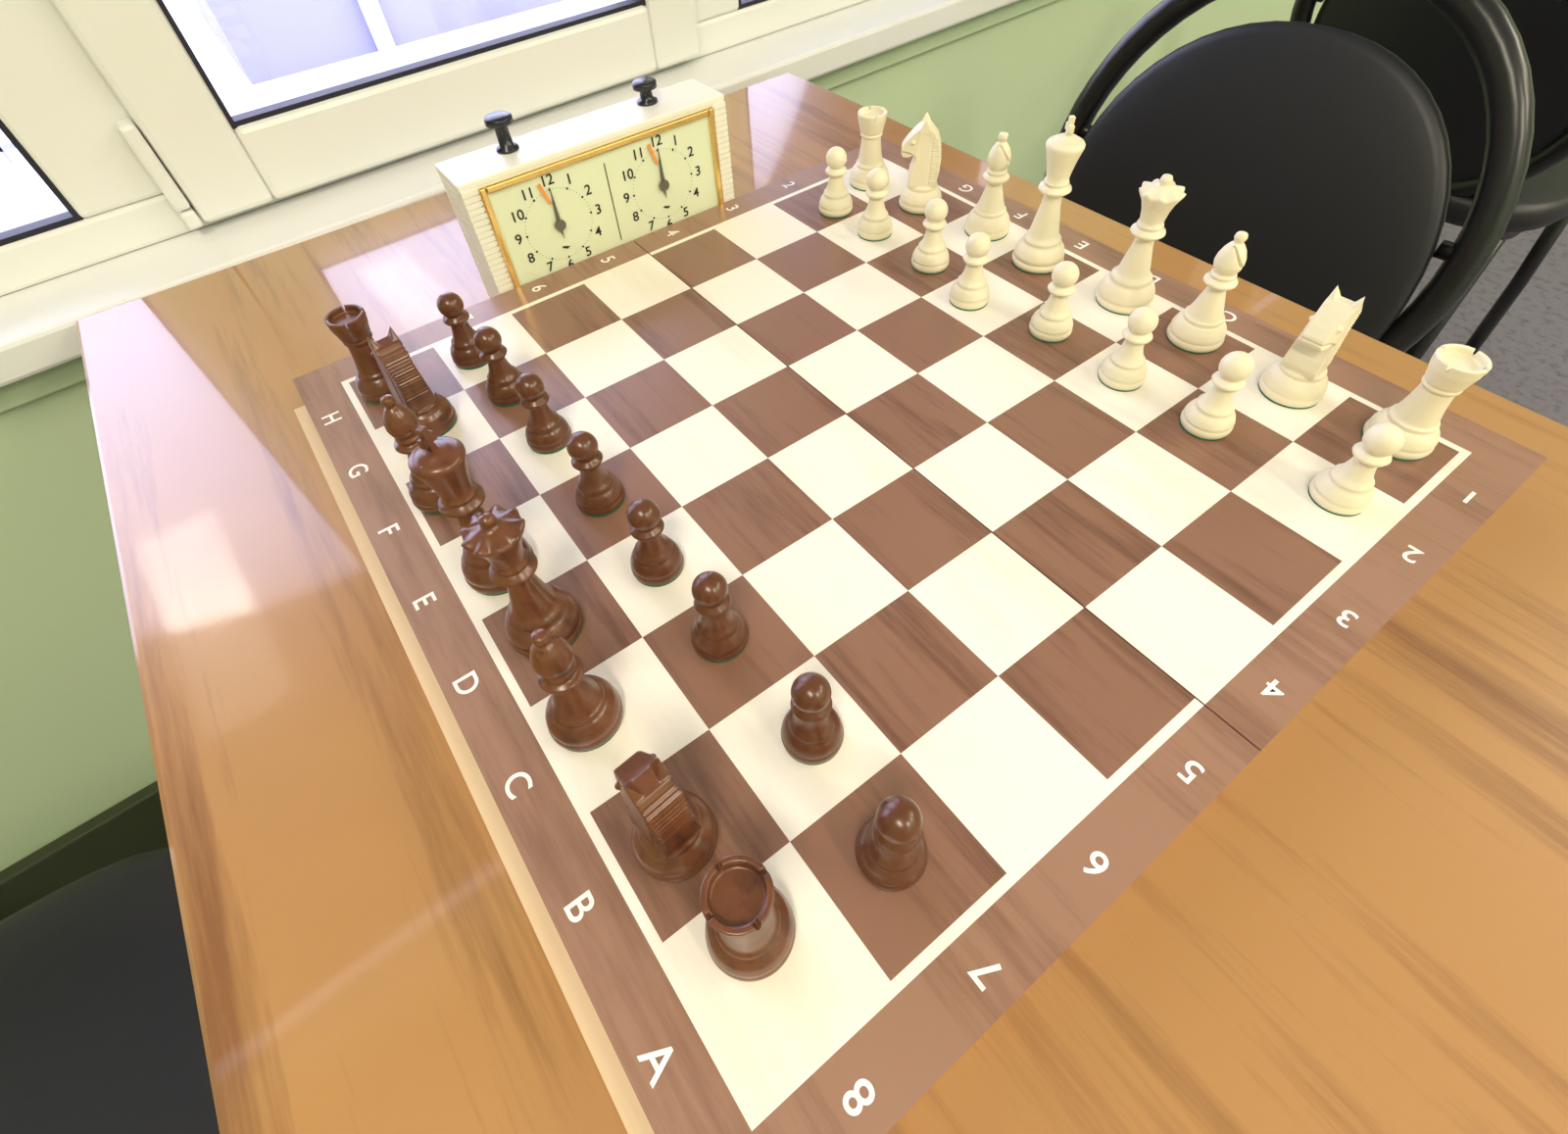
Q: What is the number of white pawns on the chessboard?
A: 8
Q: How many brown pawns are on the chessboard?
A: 8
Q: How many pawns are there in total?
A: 16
